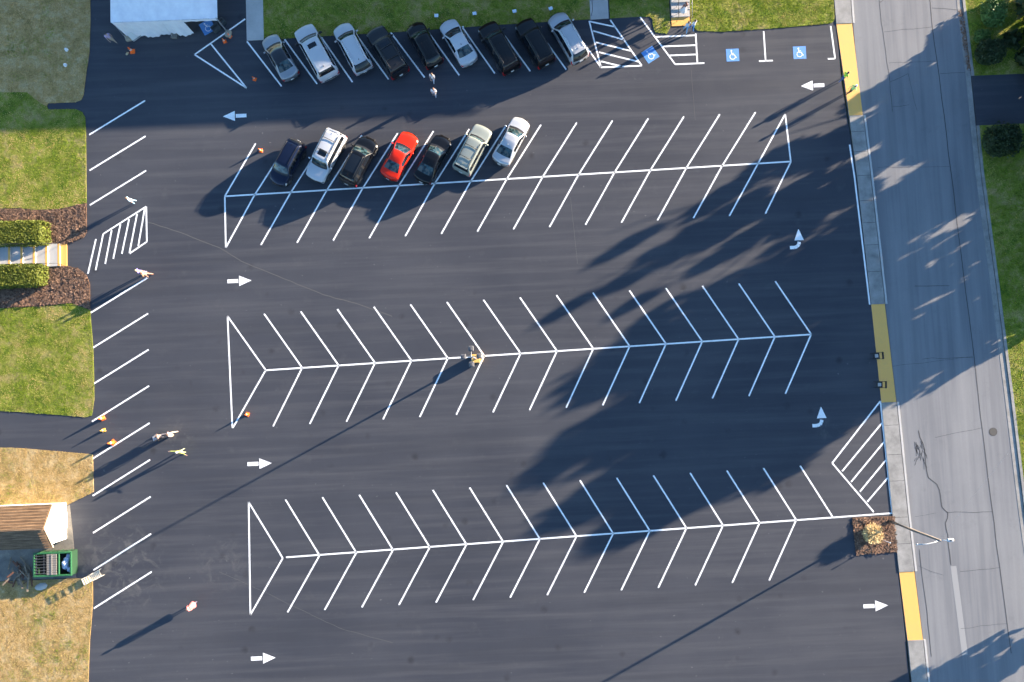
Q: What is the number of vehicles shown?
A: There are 16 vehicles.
